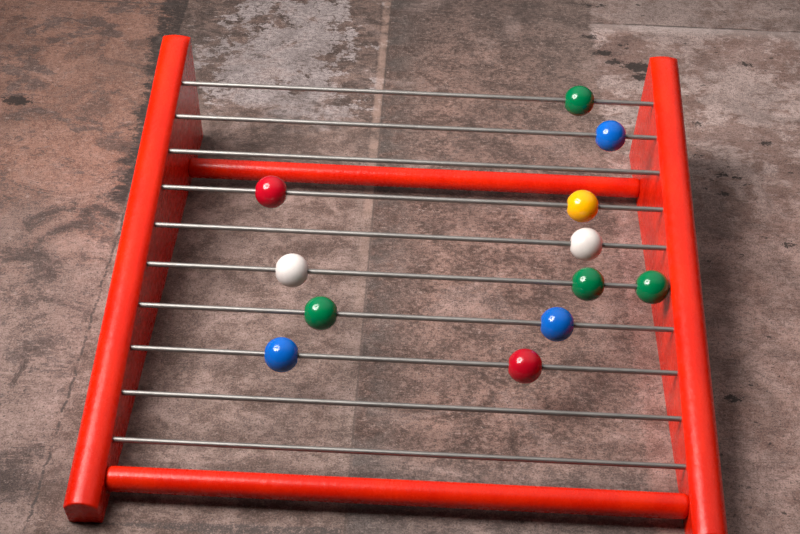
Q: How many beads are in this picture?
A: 12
